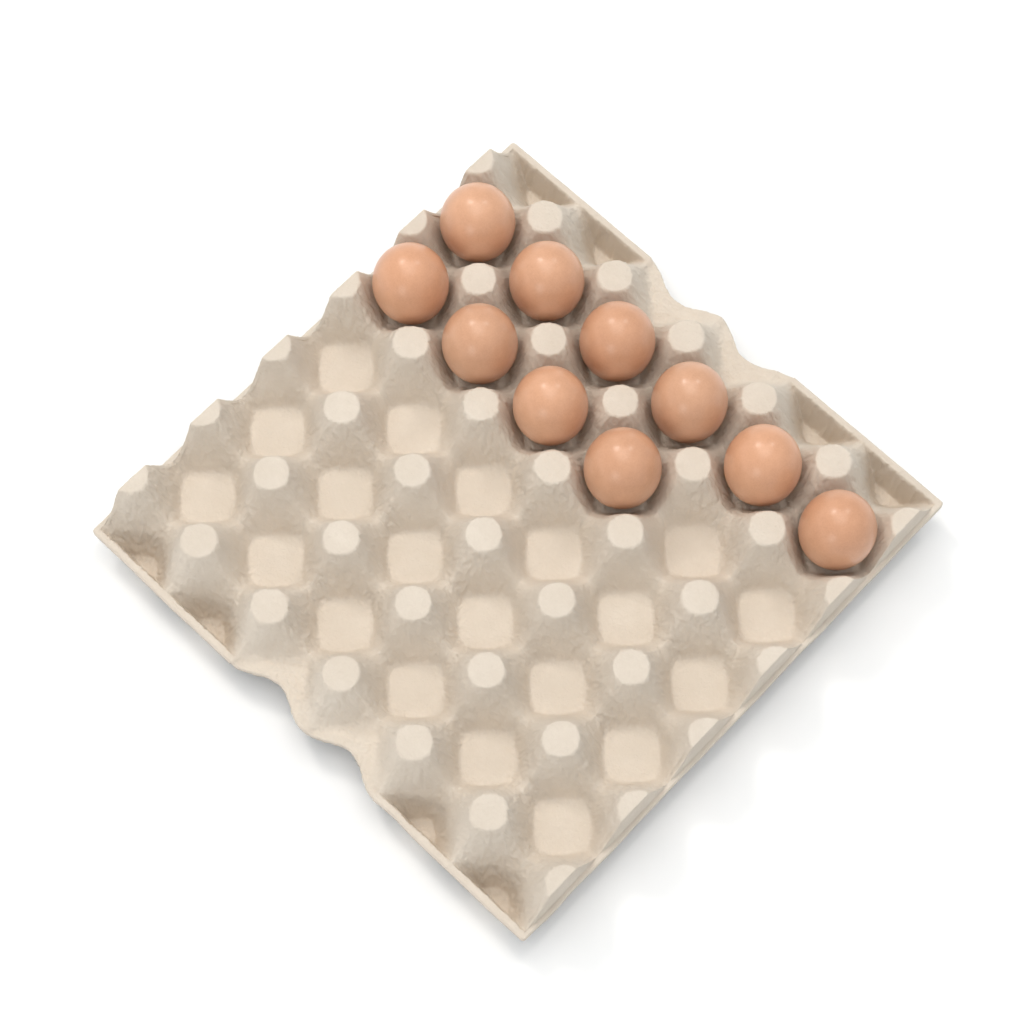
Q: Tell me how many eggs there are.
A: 10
